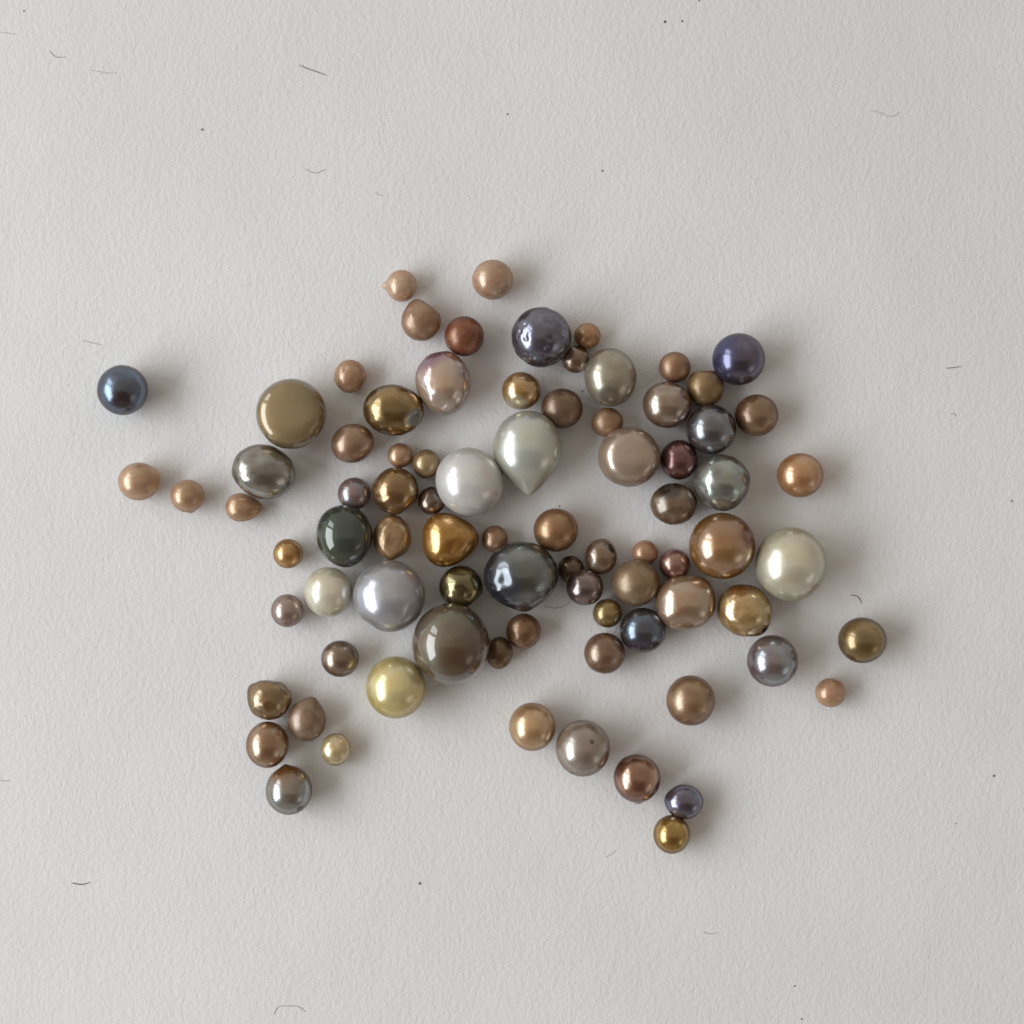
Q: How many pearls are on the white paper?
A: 82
